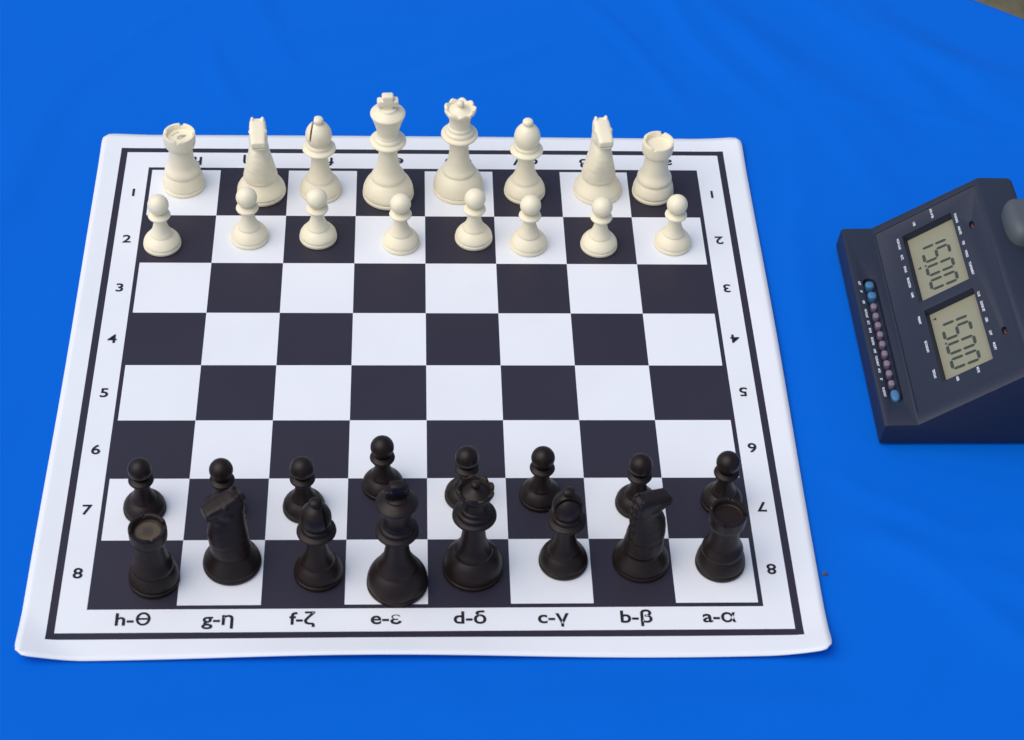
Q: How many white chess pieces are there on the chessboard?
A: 16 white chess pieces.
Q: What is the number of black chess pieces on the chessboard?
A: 16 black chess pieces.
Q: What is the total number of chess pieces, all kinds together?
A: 32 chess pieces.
